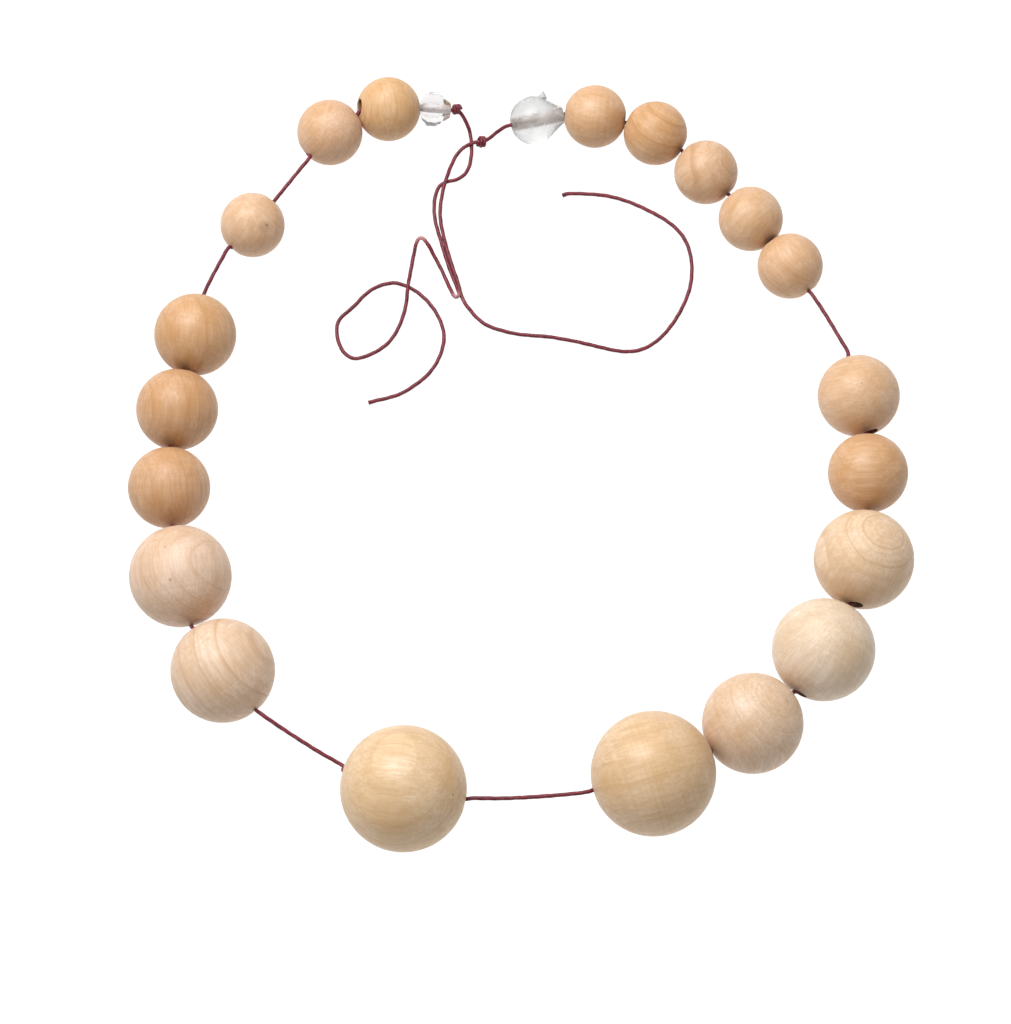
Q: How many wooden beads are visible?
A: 20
